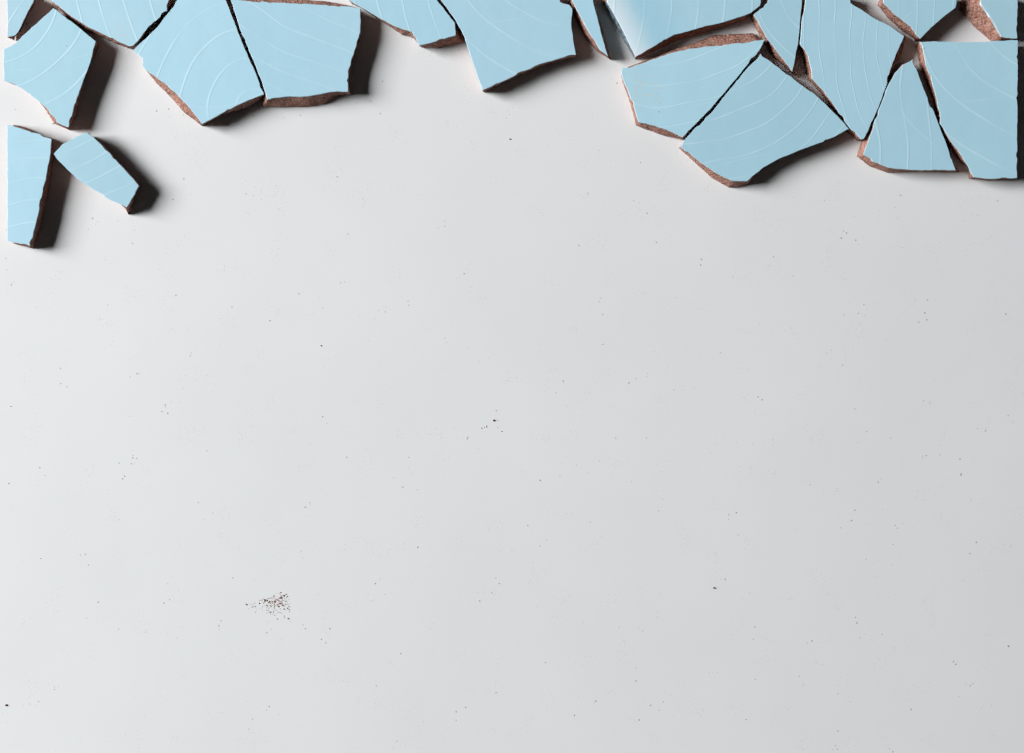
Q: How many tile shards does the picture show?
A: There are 19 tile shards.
